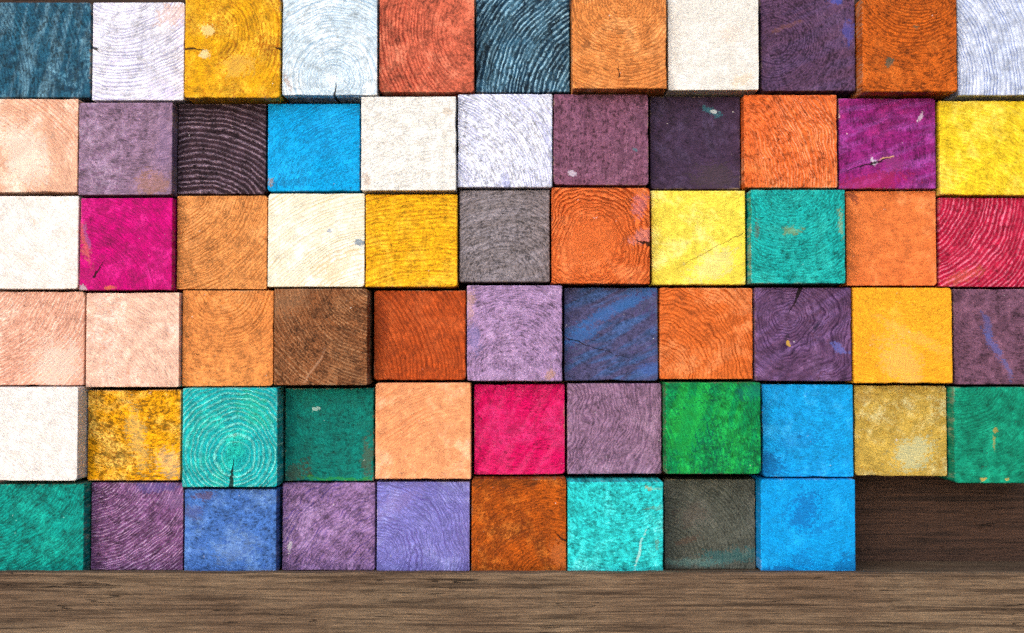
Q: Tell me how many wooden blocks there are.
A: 64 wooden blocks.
